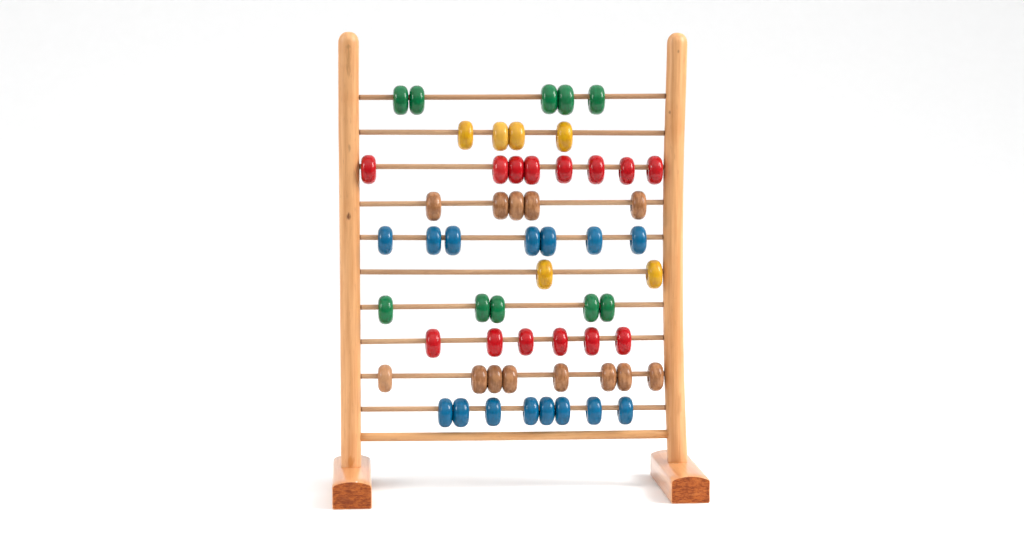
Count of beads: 58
